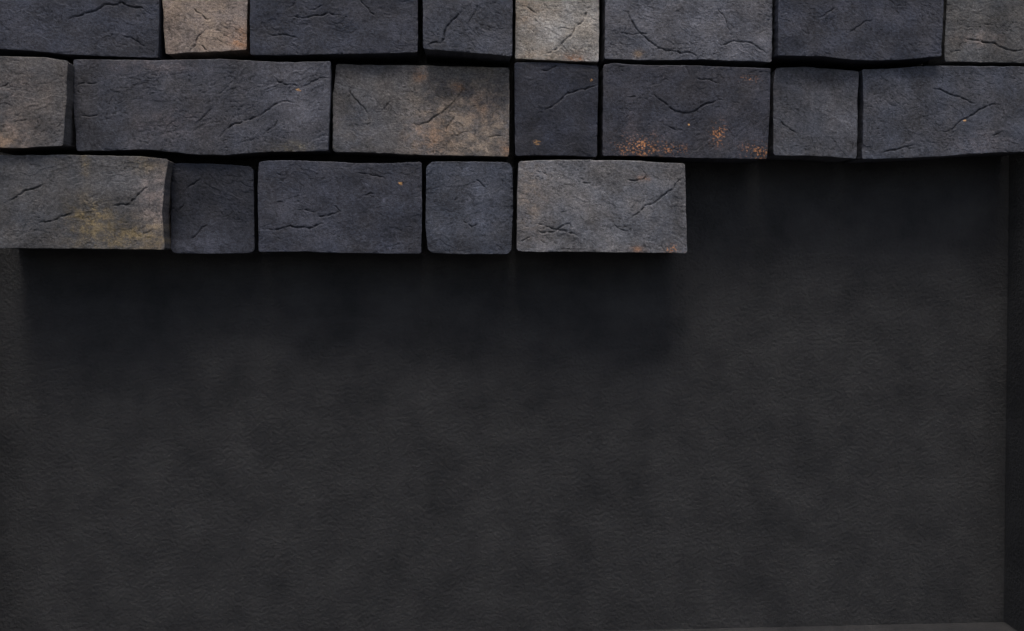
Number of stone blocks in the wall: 20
